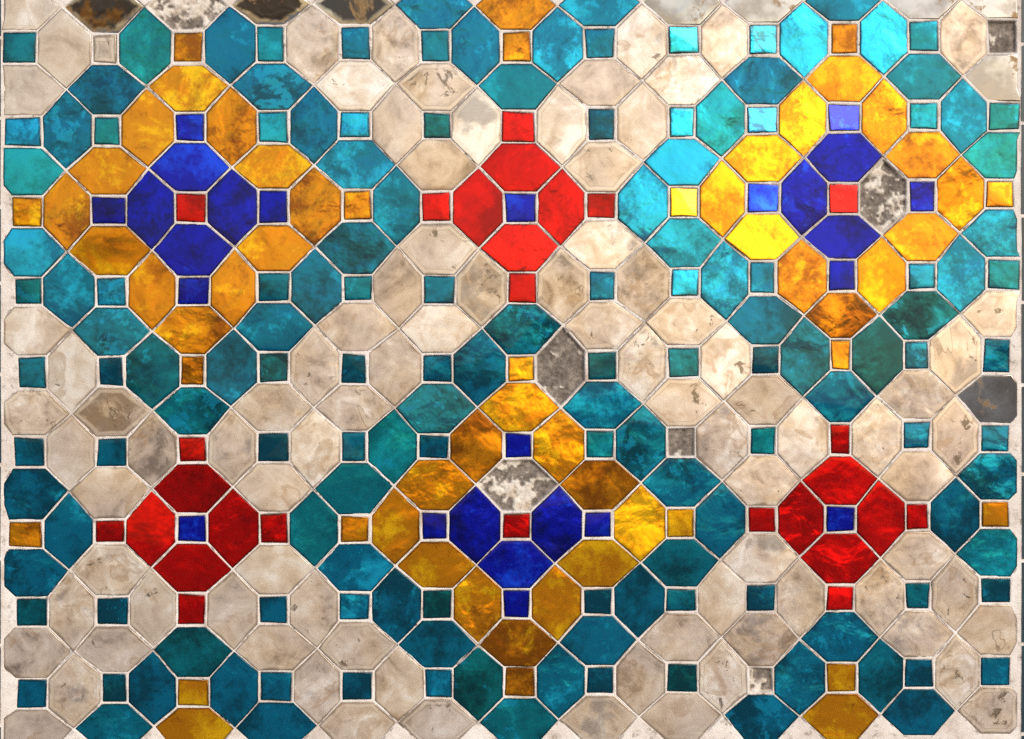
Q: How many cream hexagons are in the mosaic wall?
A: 87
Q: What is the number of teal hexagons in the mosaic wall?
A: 77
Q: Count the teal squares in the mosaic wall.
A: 66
